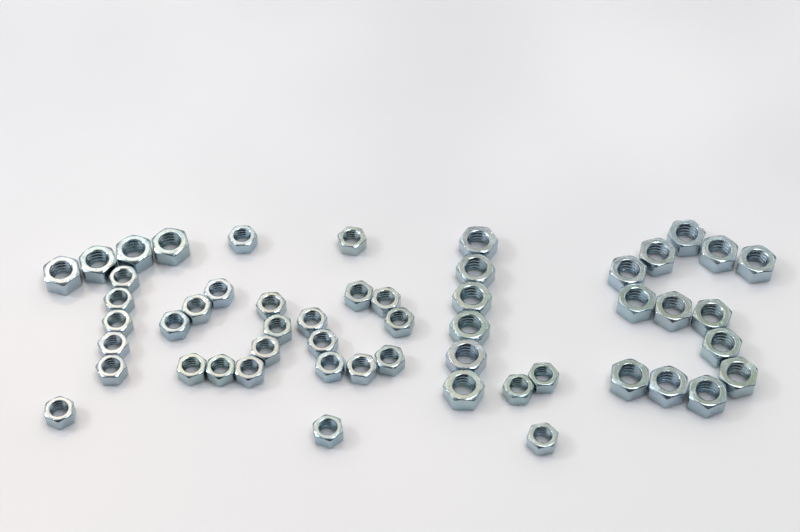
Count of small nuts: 29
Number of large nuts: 23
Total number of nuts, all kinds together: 52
